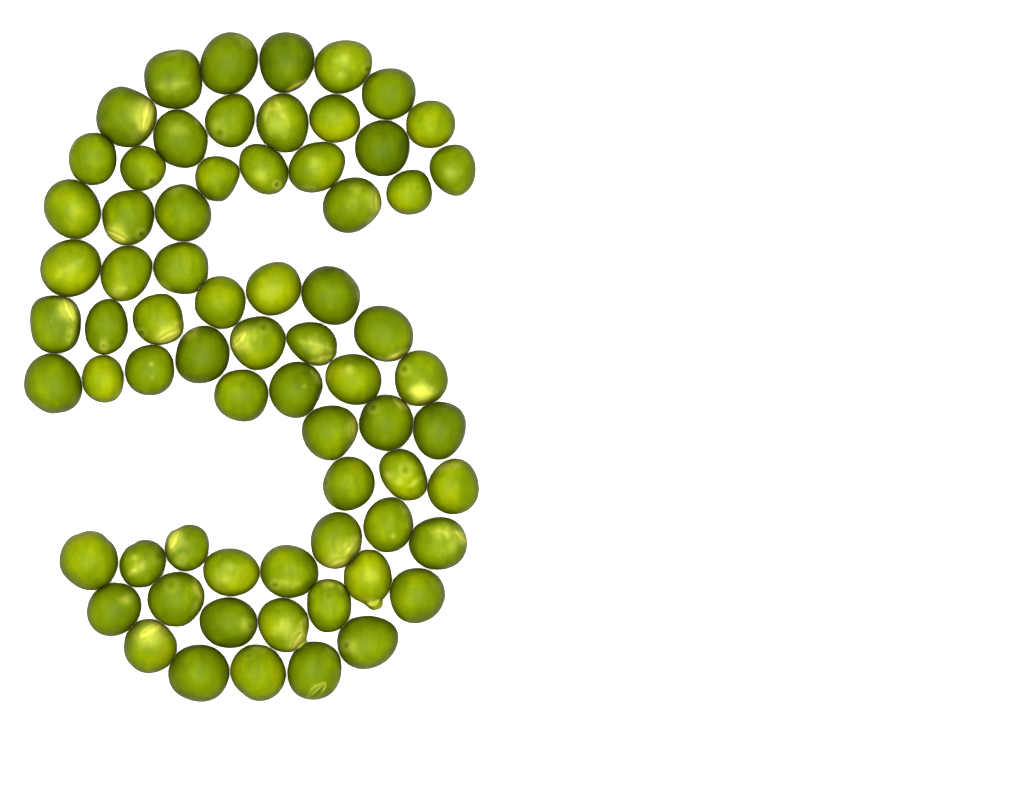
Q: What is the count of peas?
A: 69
